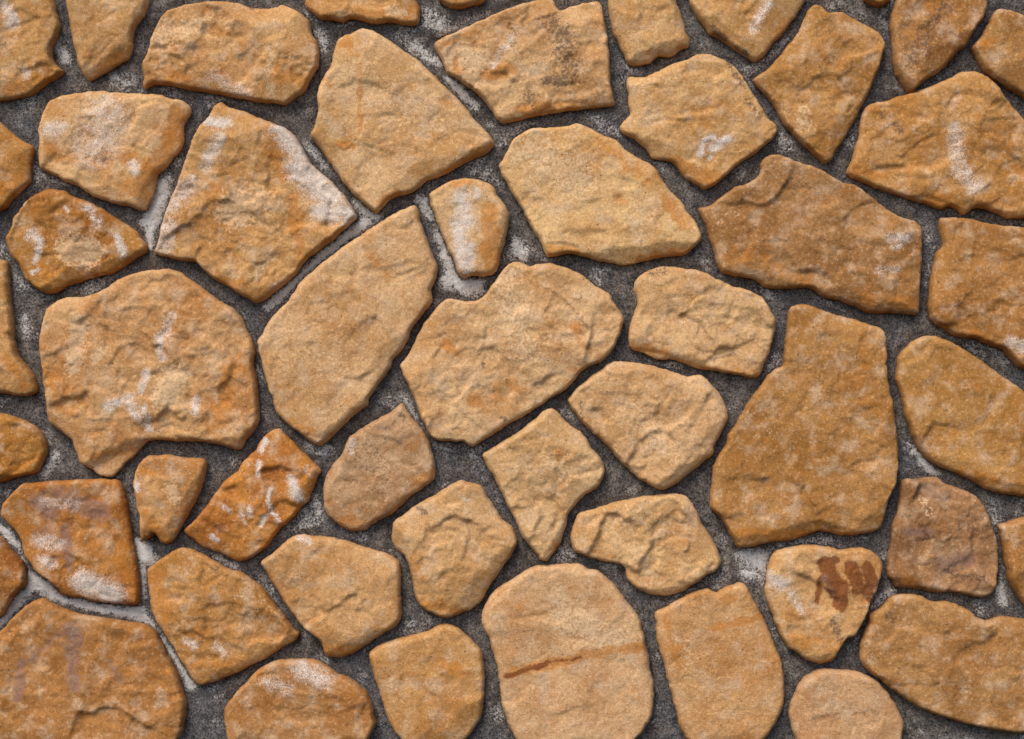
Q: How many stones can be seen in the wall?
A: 52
